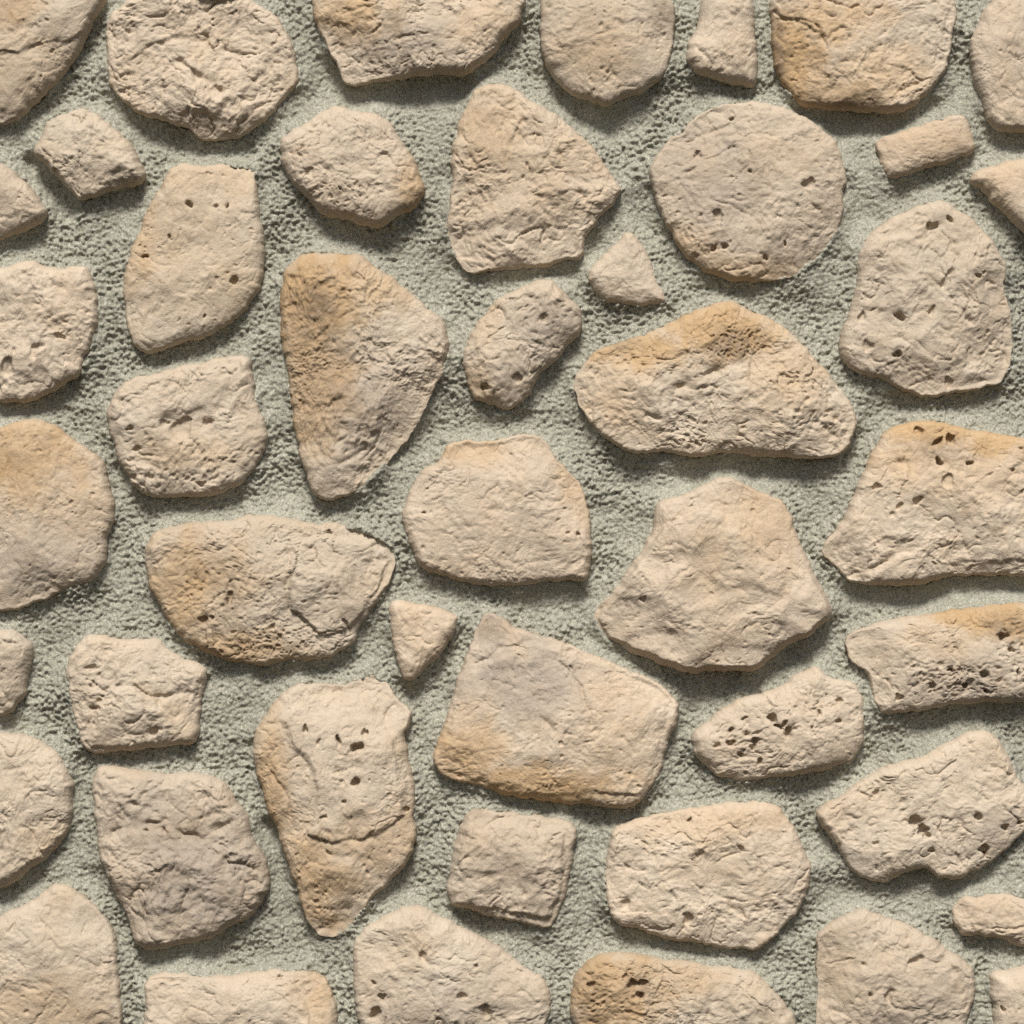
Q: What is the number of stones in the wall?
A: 46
